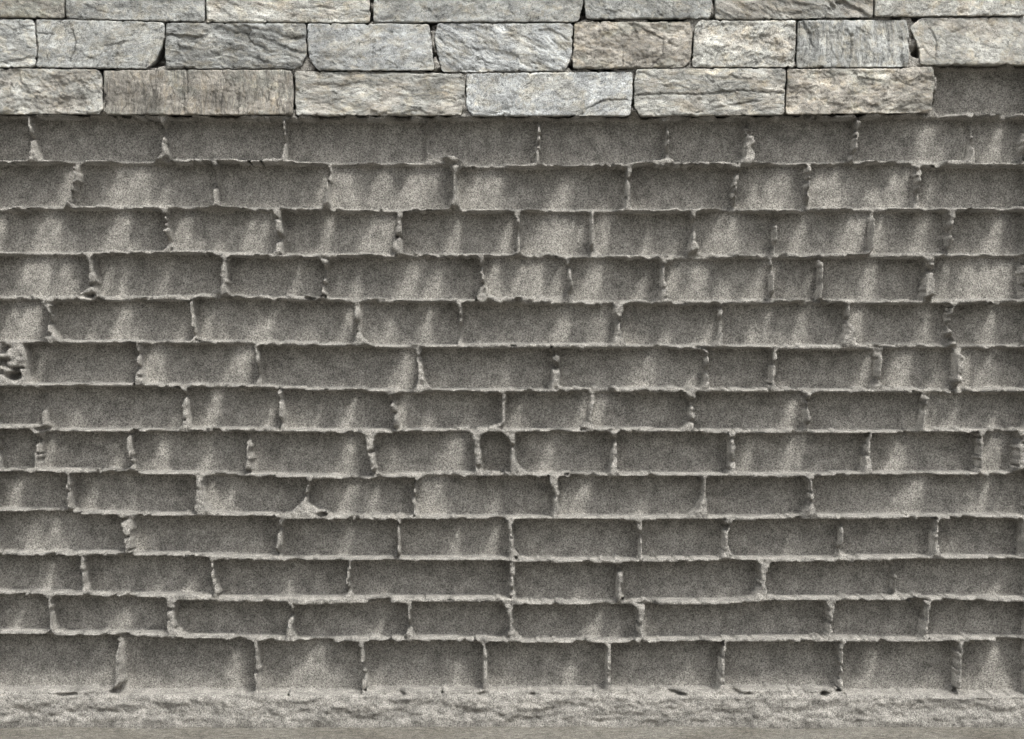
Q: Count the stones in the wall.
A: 22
